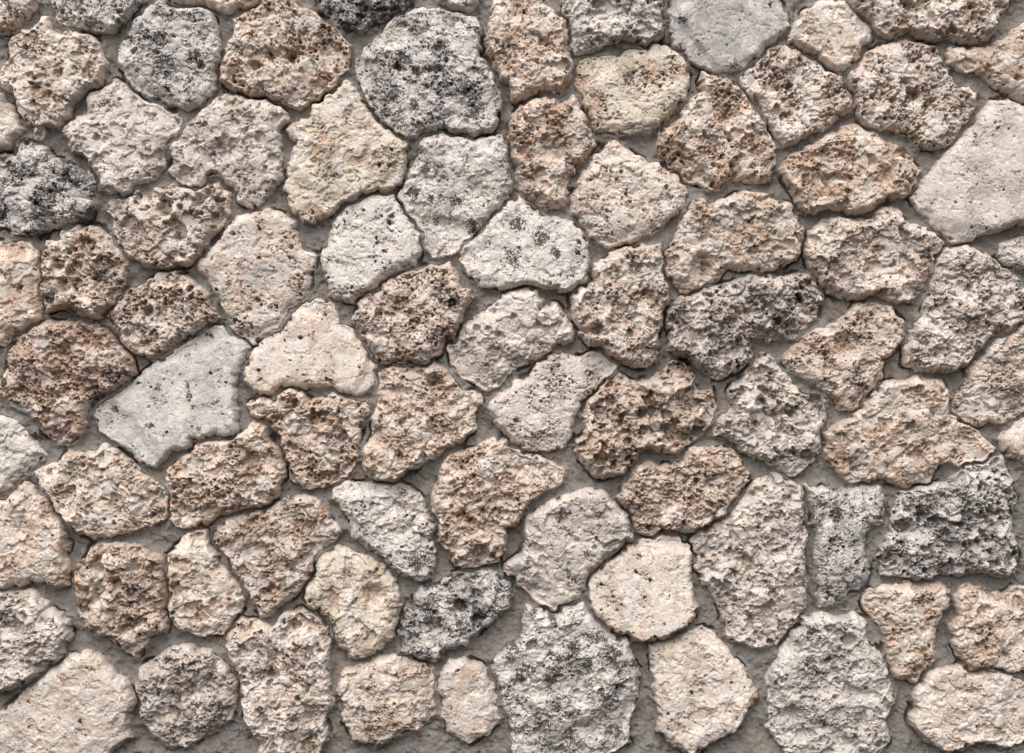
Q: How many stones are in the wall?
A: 85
